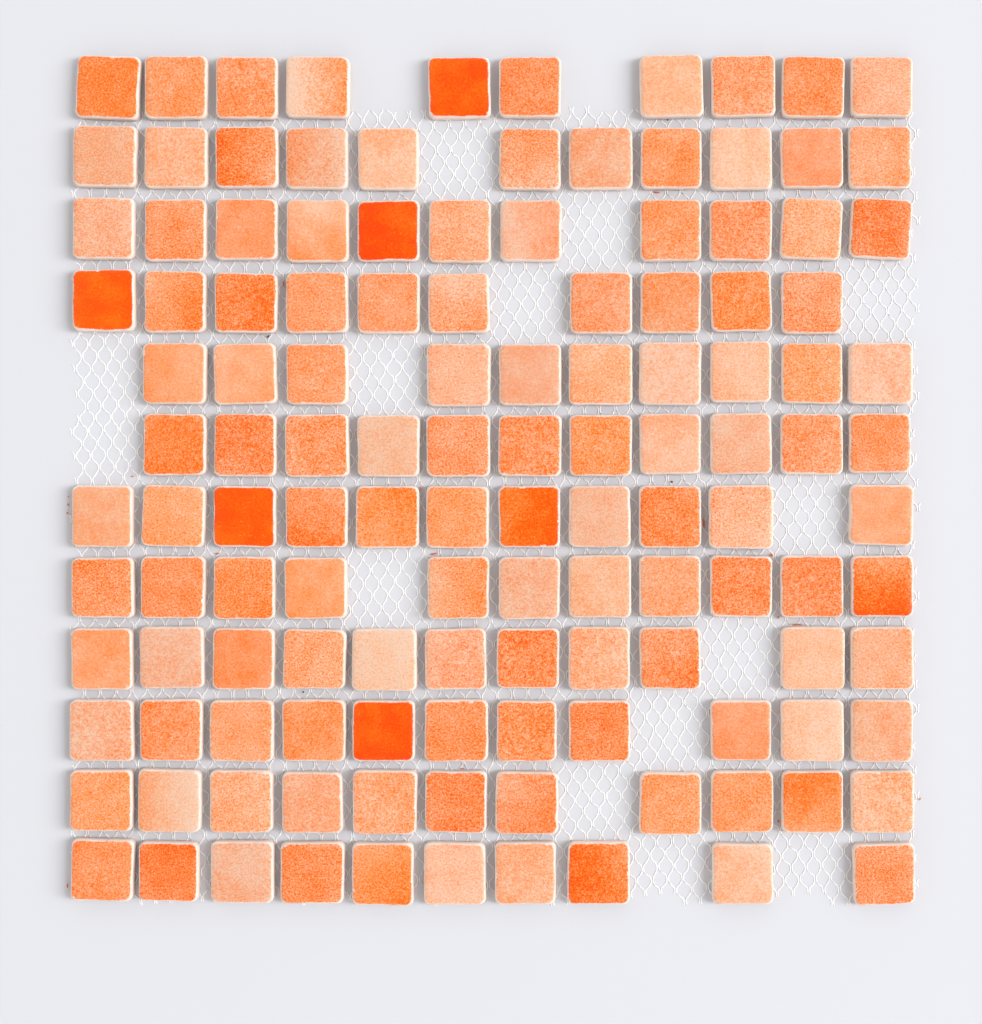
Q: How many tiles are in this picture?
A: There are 128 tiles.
